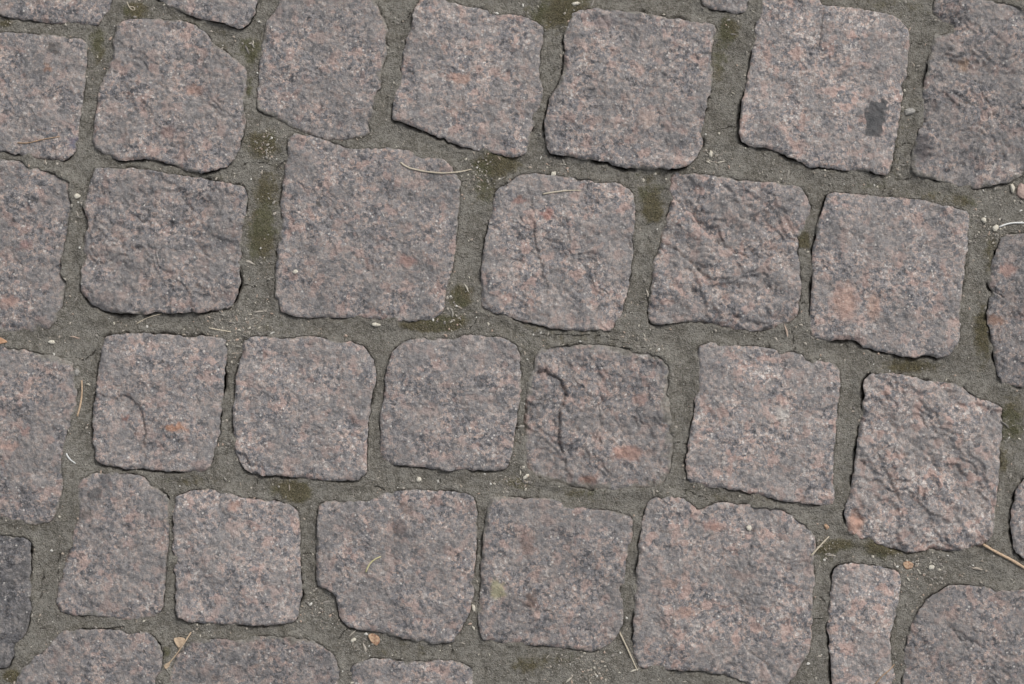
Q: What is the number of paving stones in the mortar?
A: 36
